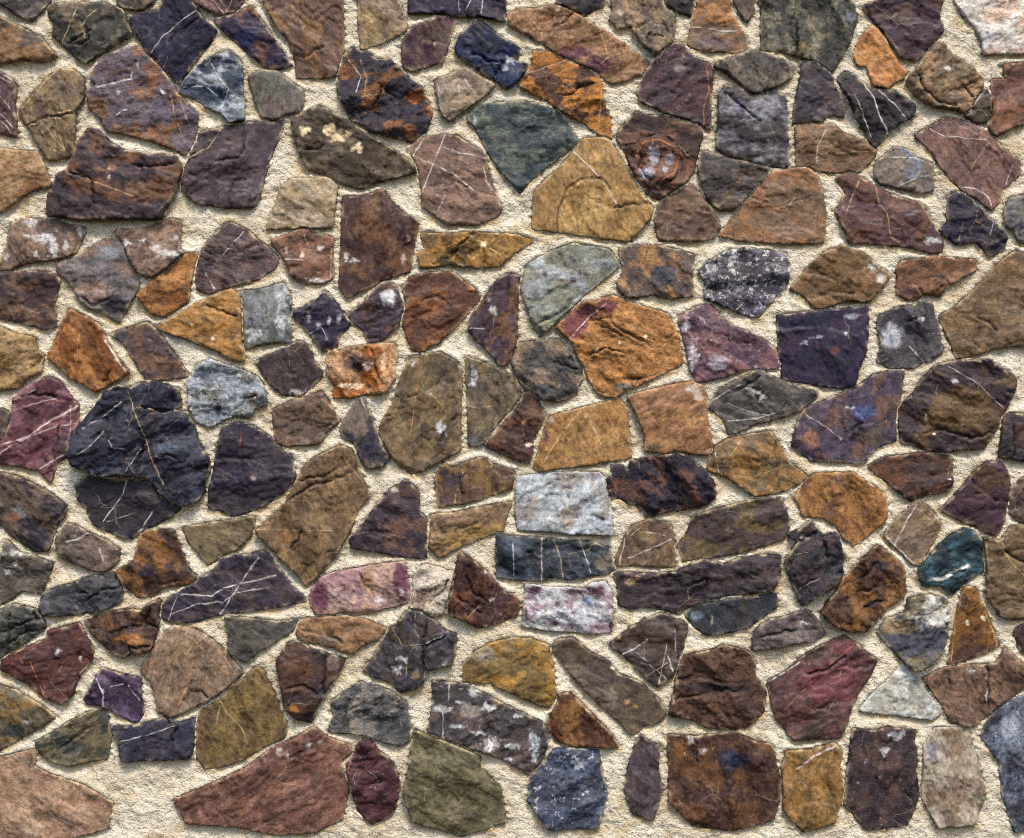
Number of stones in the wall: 174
